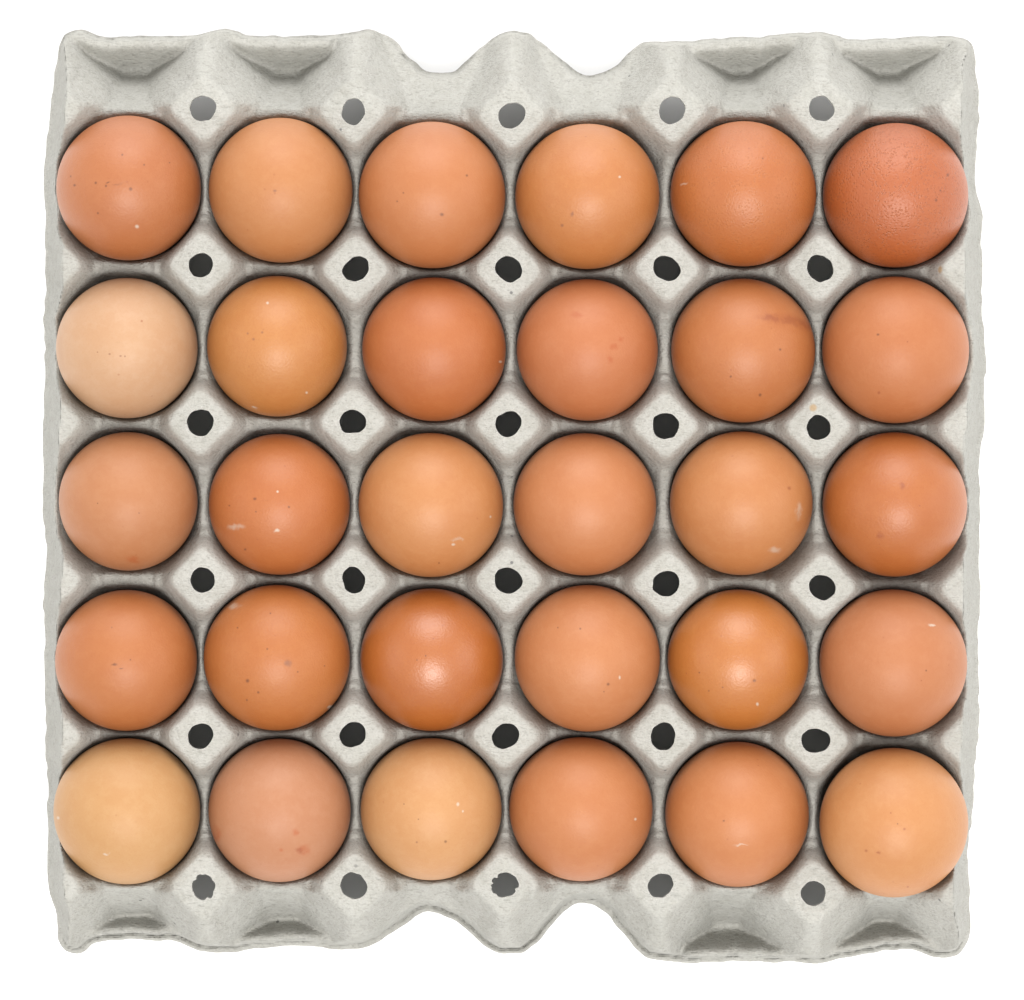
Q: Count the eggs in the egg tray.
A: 30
